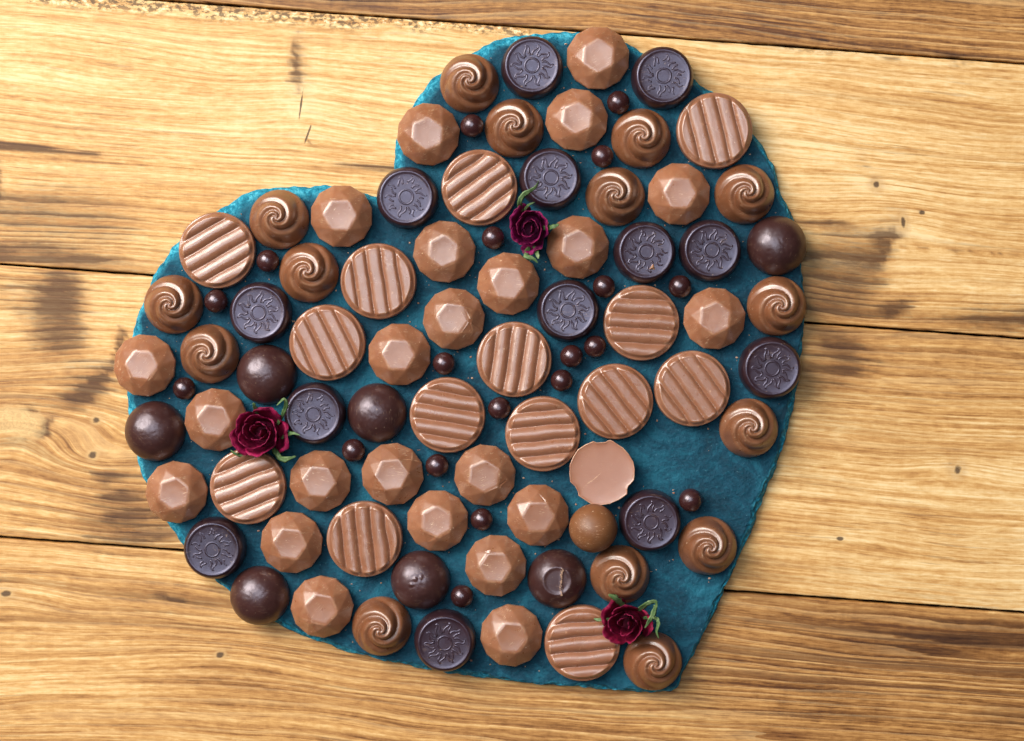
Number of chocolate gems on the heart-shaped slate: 23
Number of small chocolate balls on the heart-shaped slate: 19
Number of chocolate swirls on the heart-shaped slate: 15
